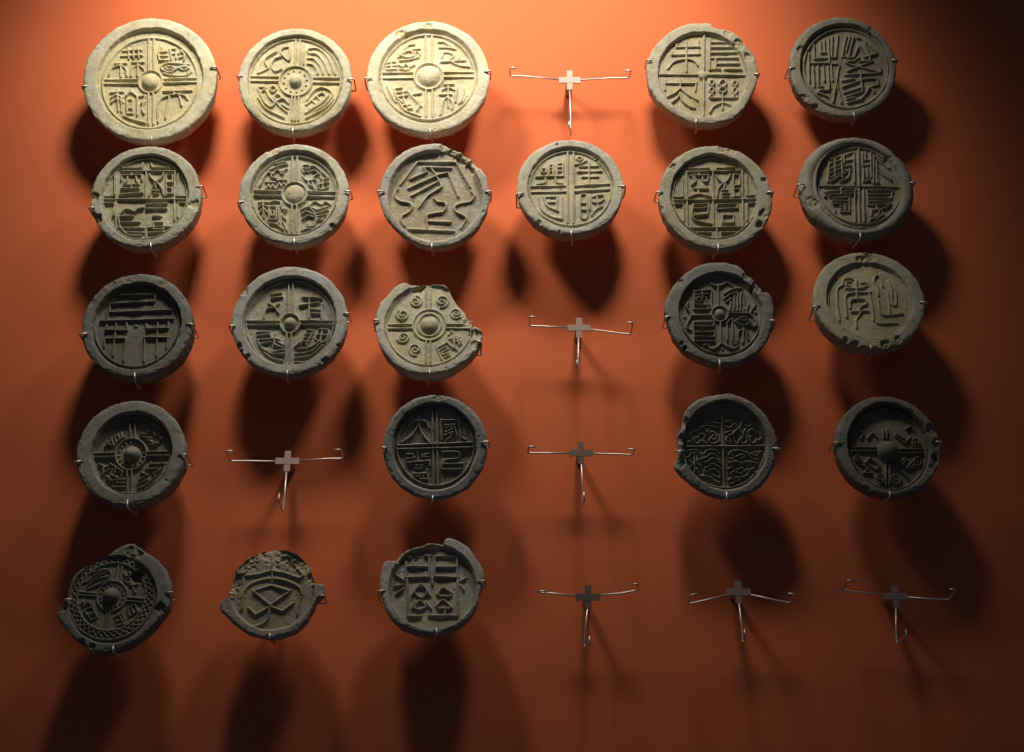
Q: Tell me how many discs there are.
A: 23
